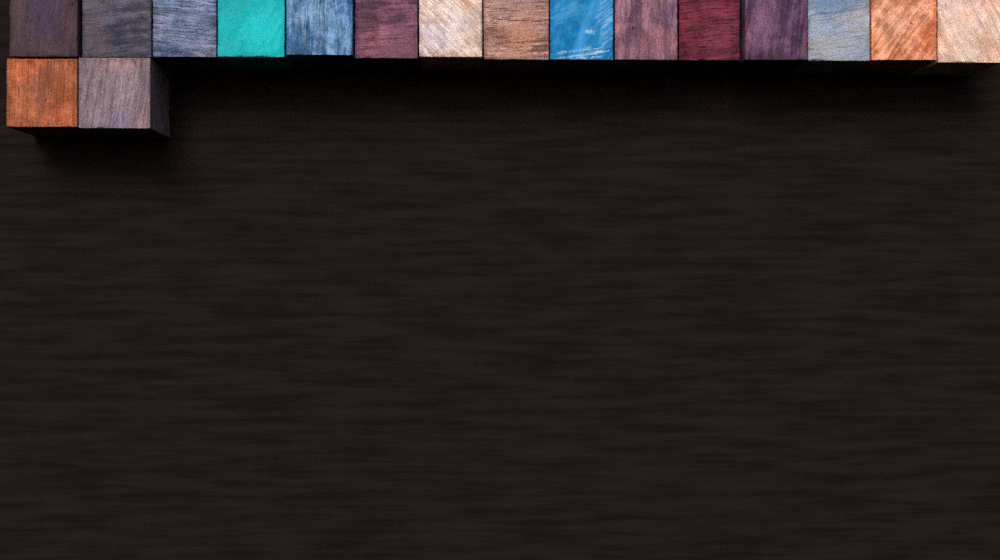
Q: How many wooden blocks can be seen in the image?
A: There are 17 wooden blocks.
